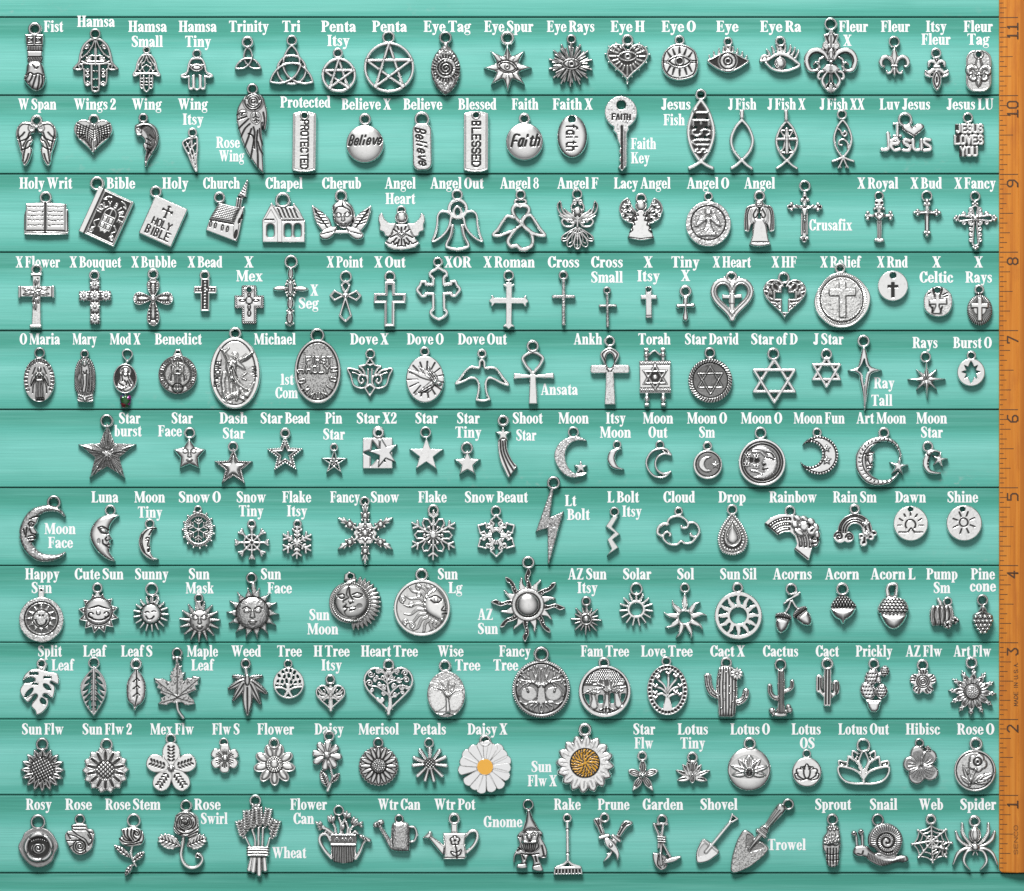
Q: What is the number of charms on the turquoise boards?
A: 196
